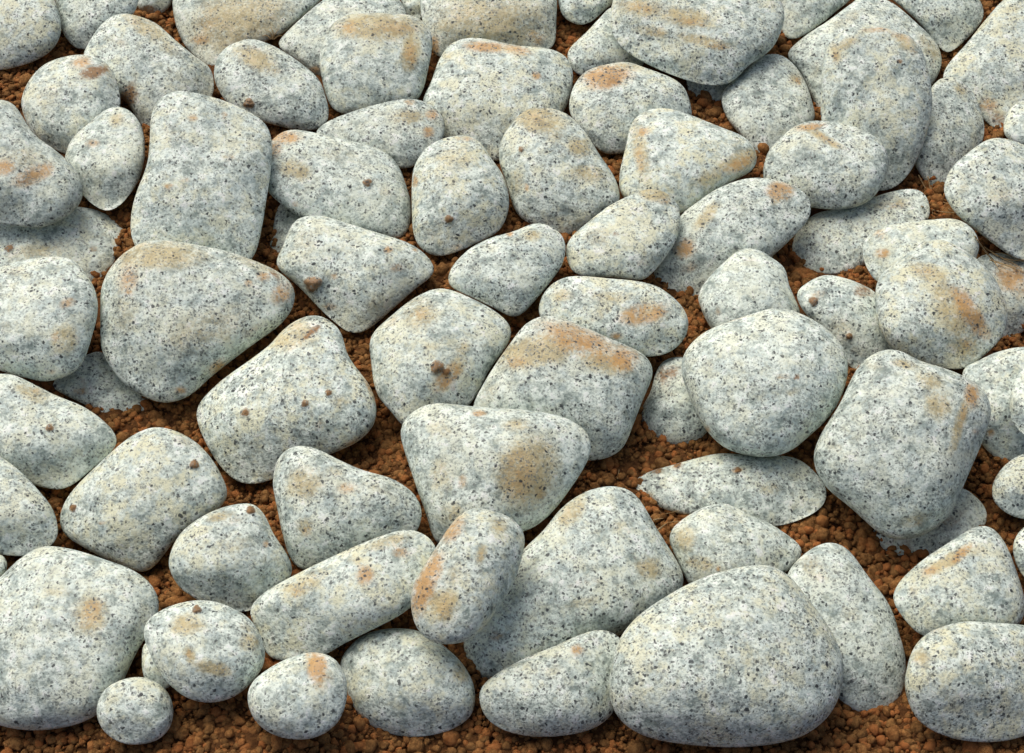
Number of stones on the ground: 85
